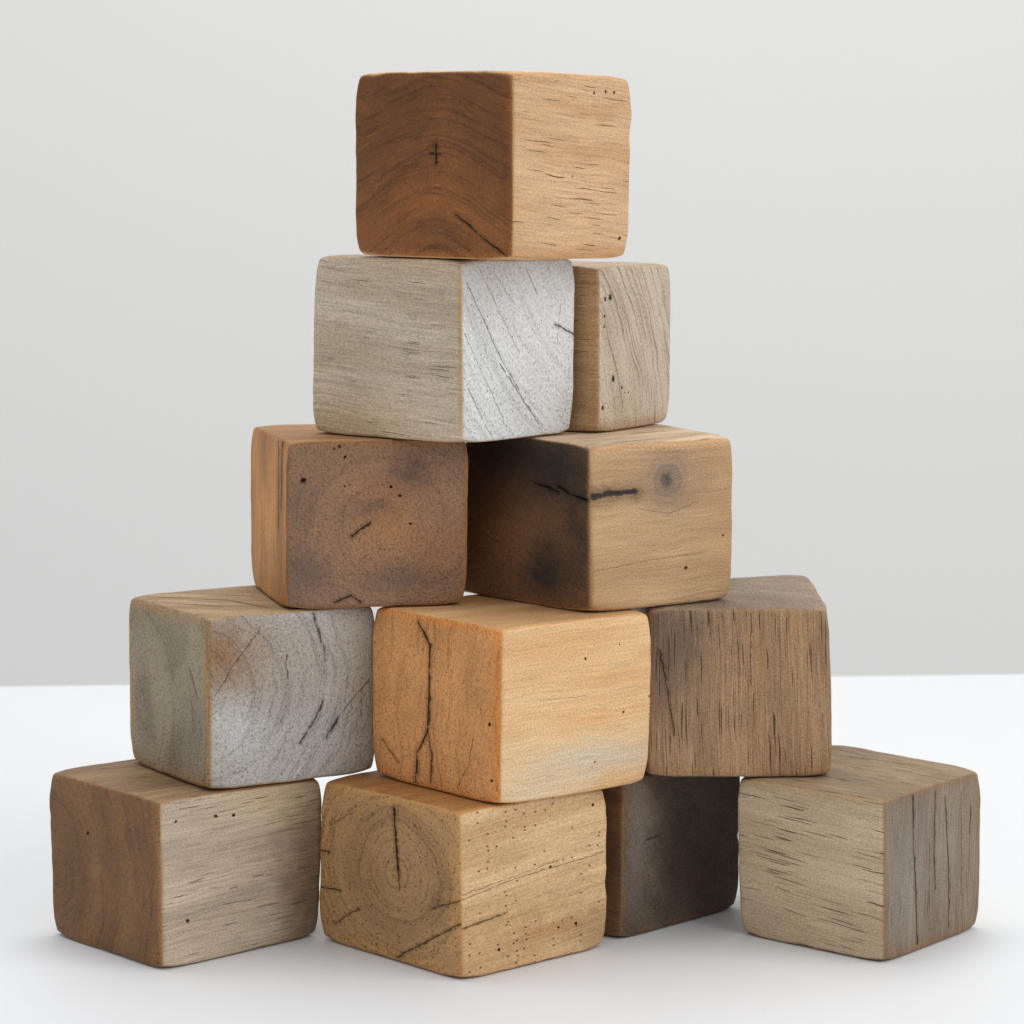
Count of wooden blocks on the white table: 12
